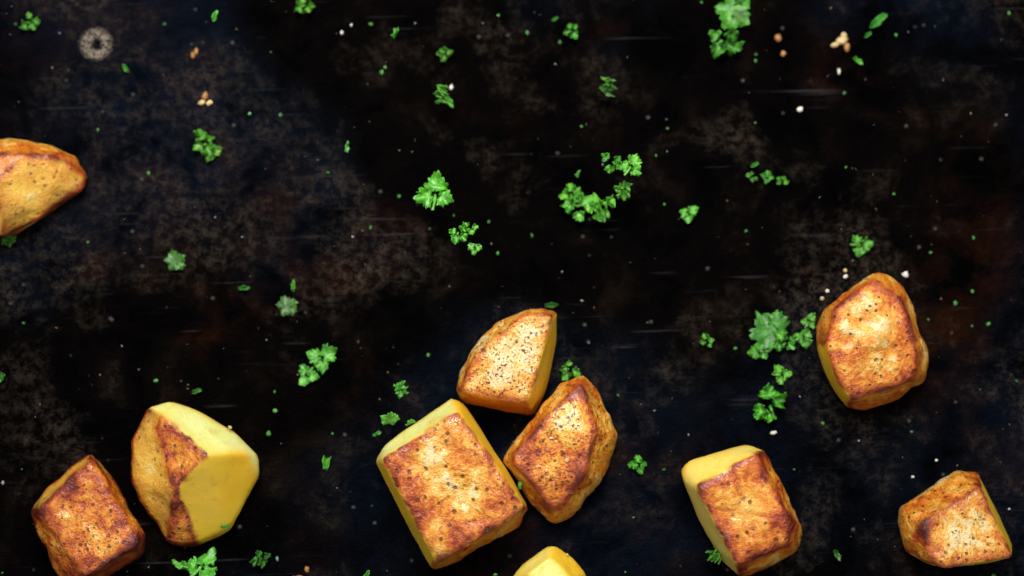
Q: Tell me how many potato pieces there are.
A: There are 10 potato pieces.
